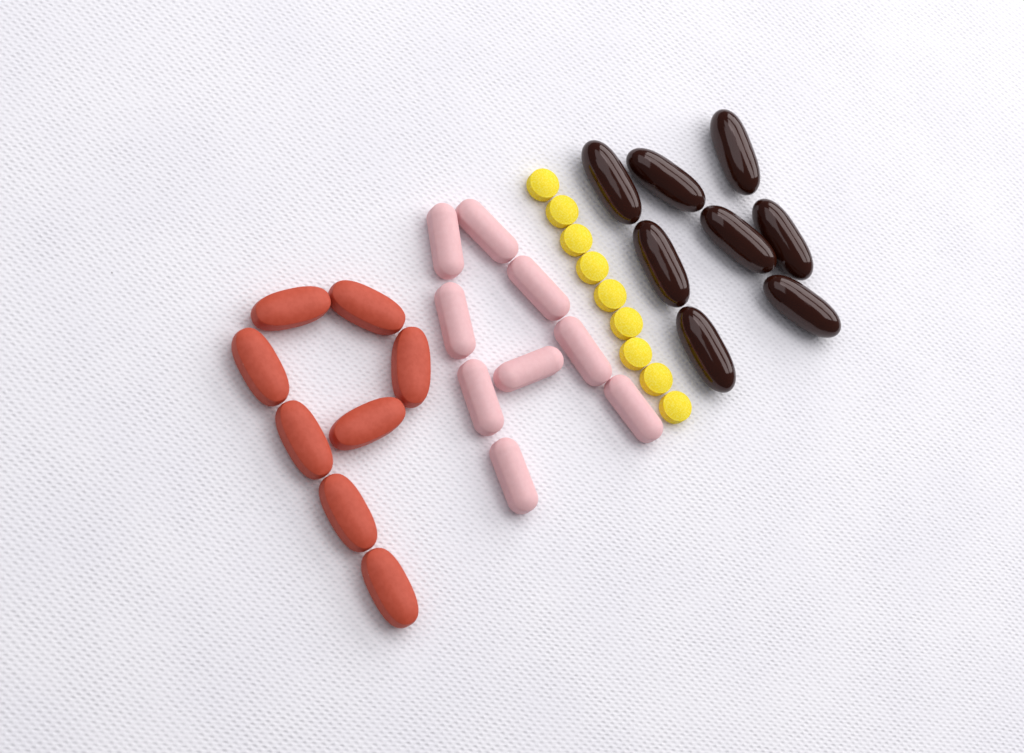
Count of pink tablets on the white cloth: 9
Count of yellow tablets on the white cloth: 9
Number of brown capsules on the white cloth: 8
